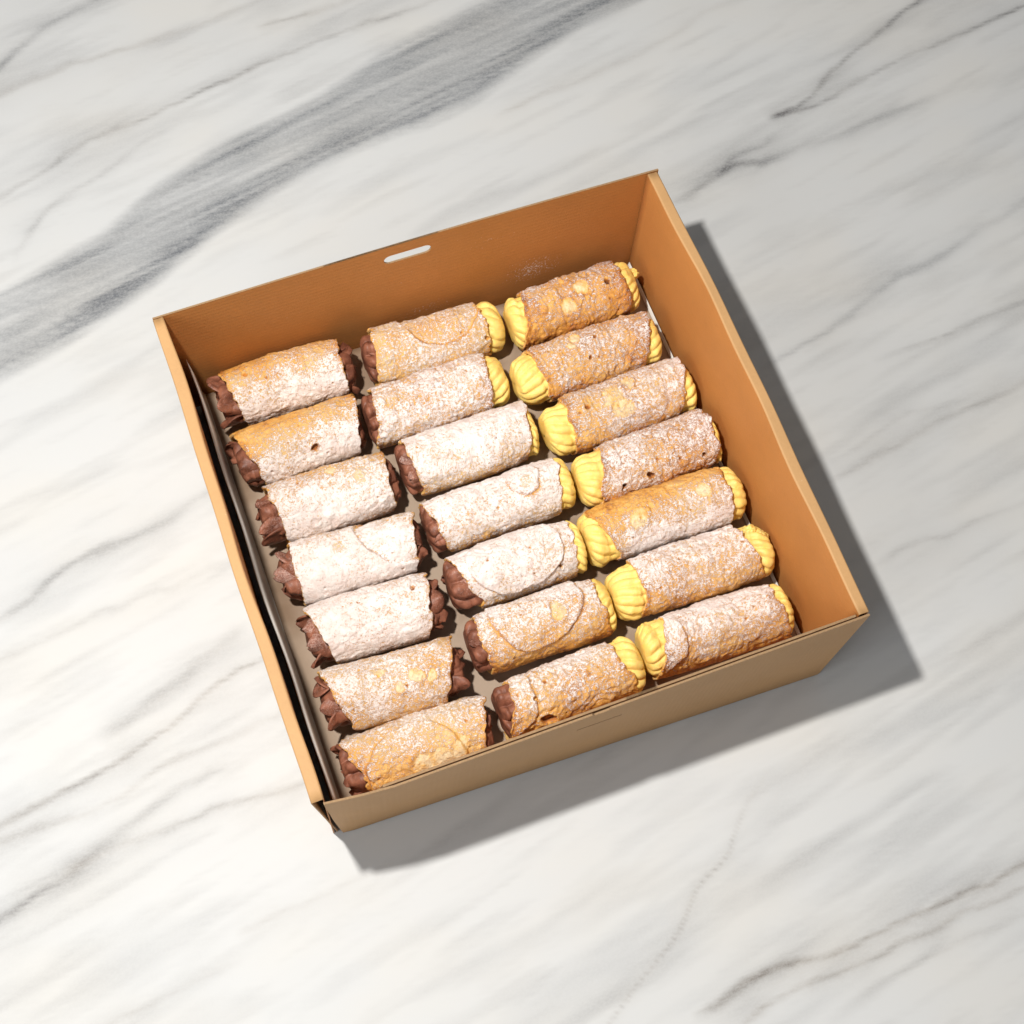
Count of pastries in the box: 21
